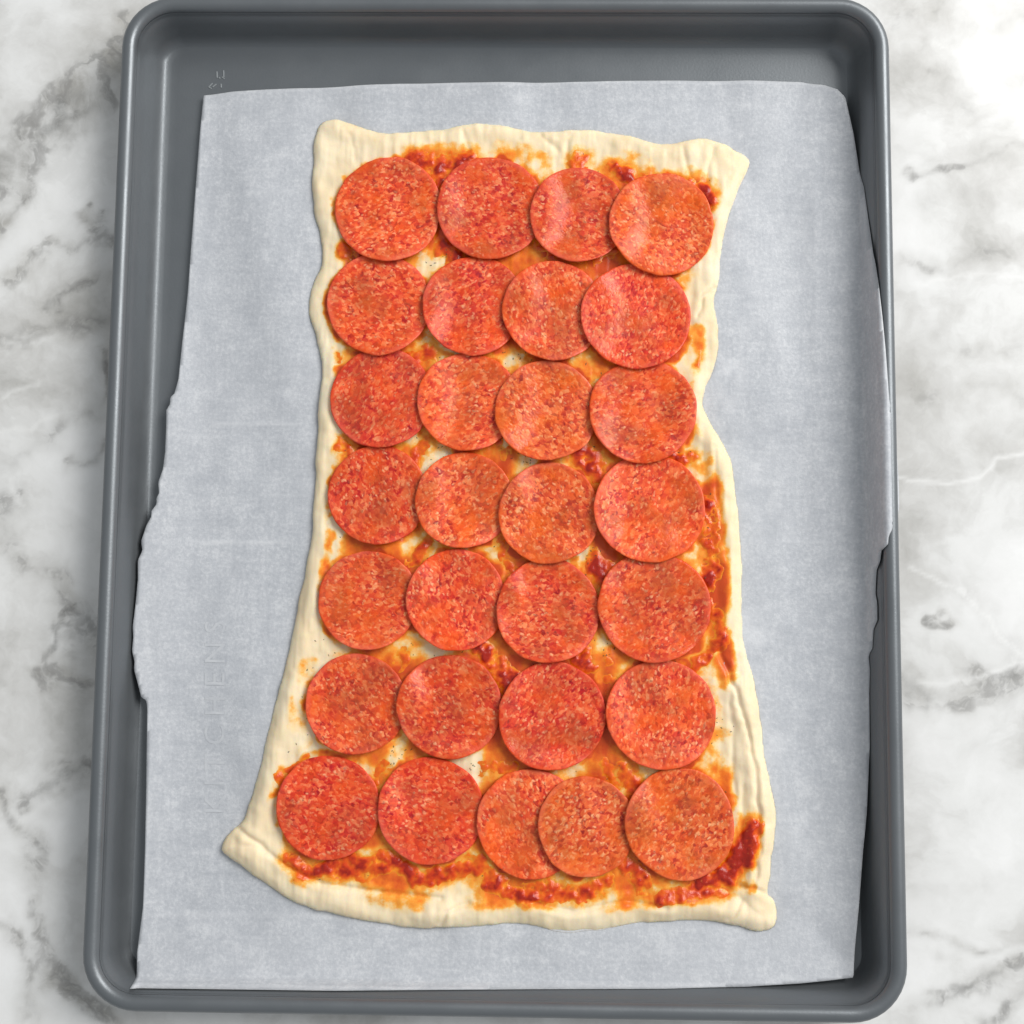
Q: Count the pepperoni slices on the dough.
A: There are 29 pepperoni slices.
